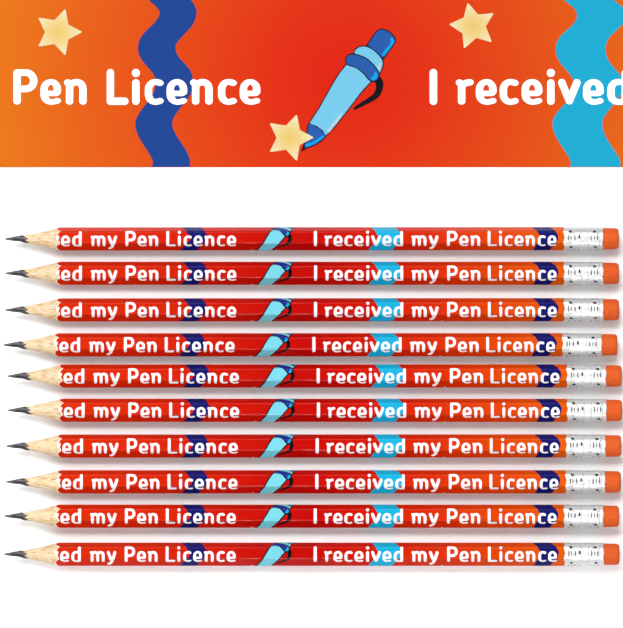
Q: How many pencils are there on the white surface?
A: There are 10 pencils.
